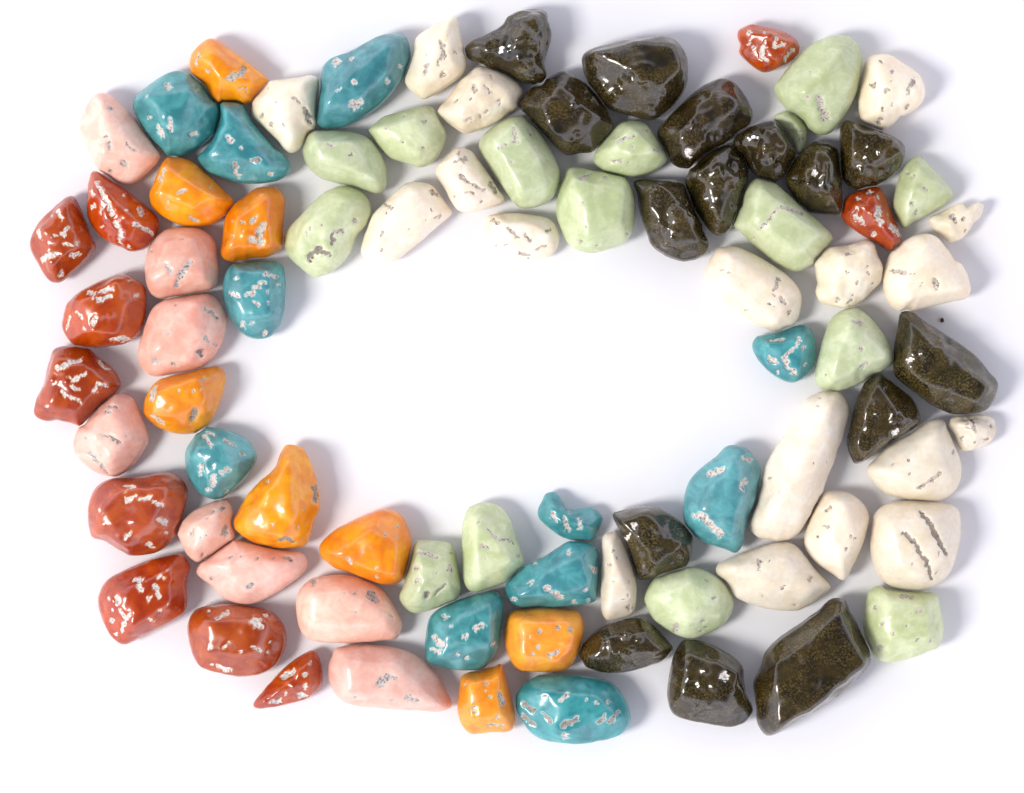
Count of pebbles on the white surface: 85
